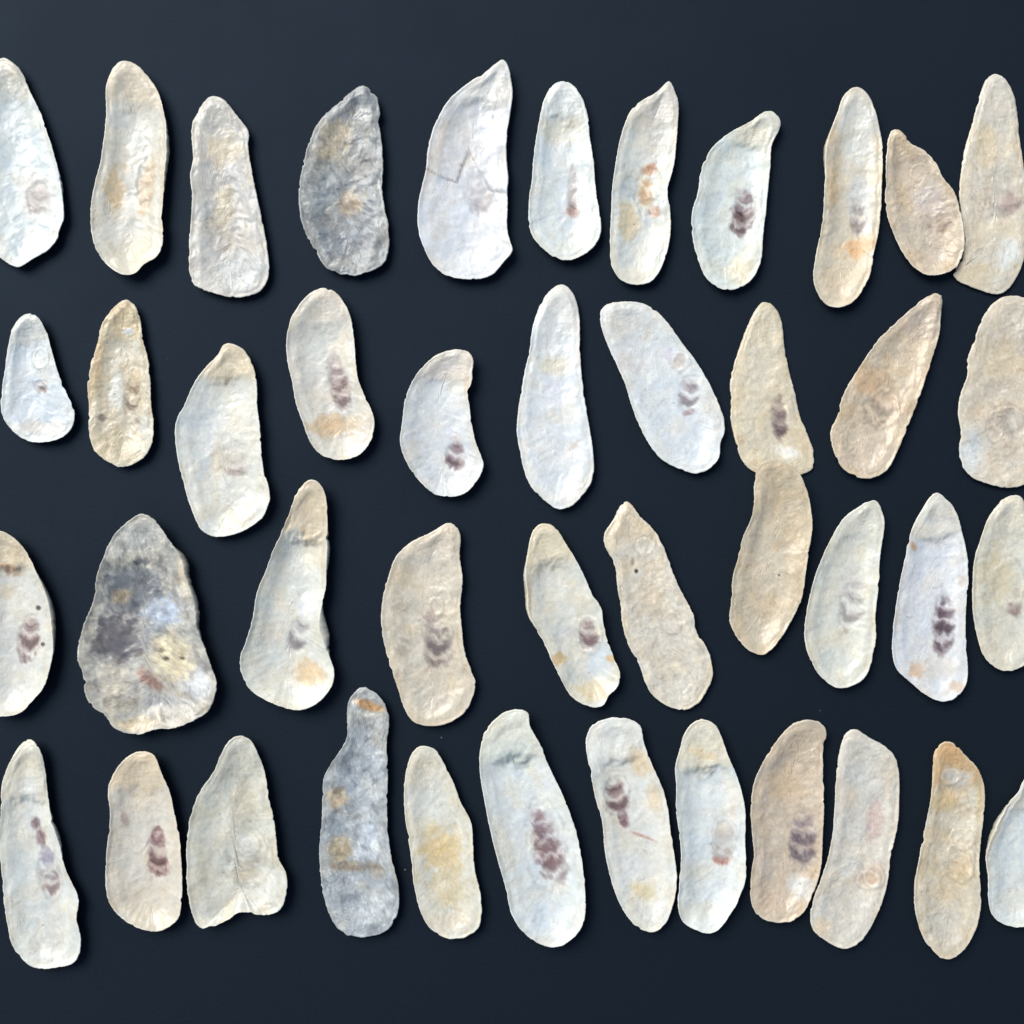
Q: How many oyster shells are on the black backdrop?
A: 43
